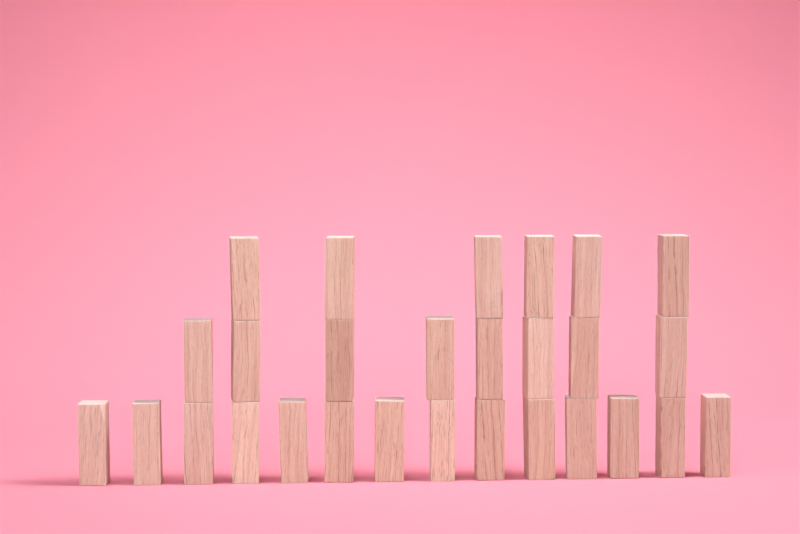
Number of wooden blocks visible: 28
